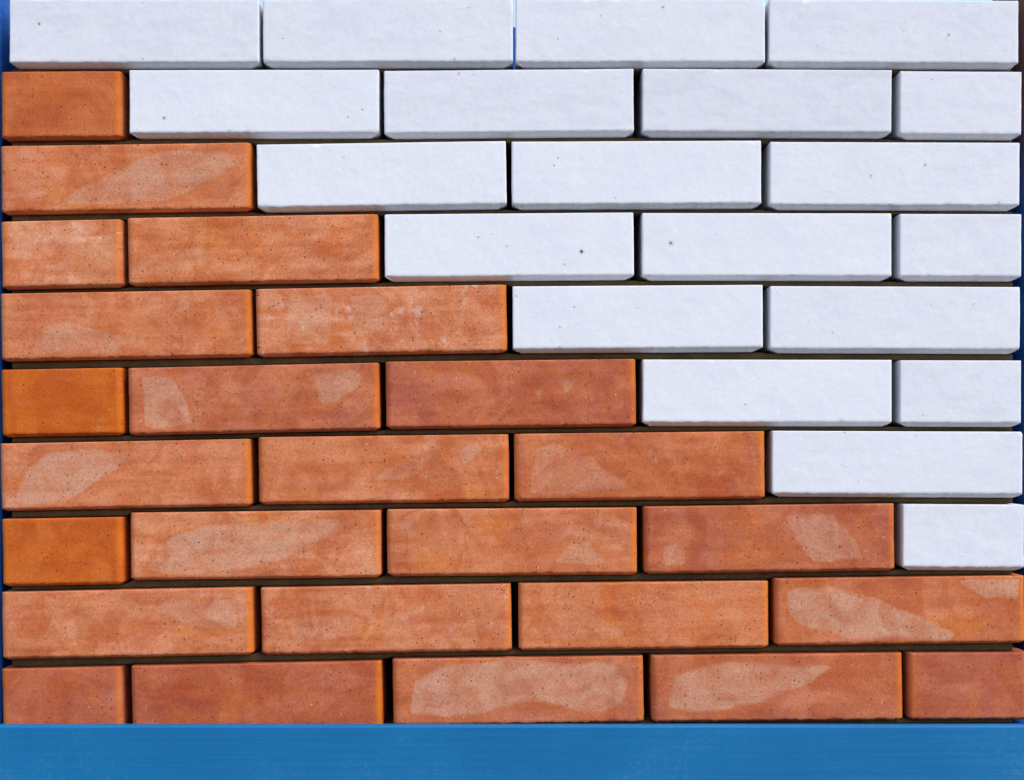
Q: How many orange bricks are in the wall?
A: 25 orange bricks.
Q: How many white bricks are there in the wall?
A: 20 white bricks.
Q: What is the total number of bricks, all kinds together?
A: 45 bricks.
